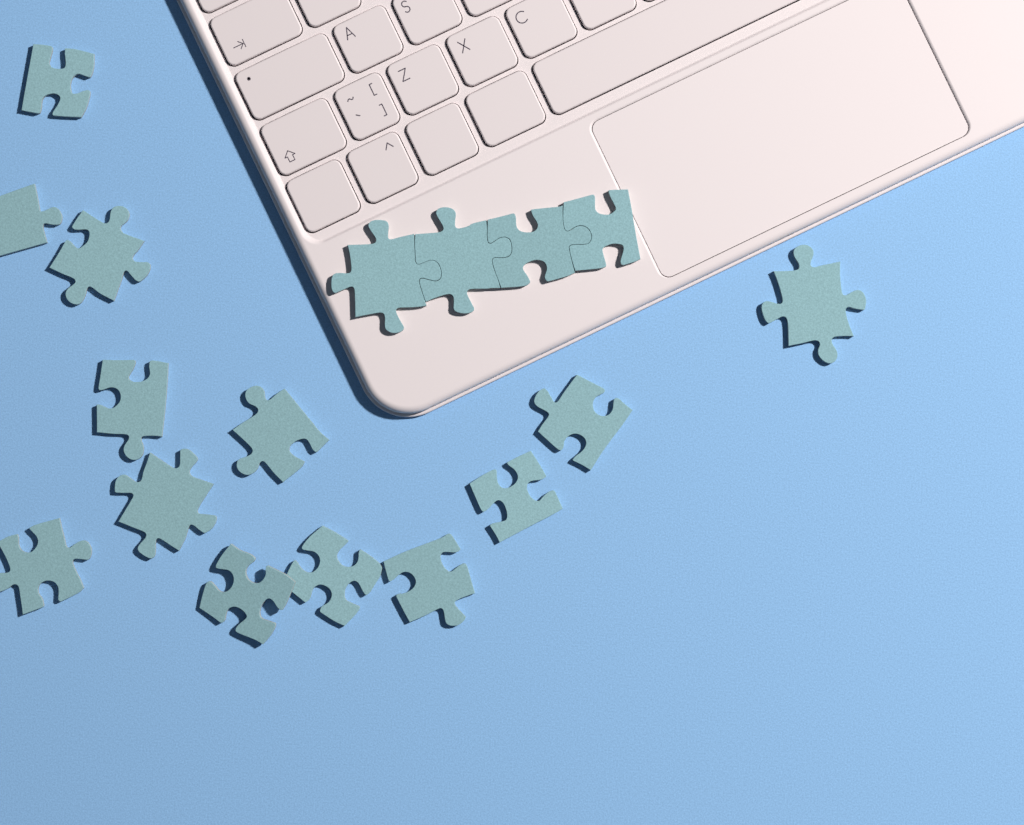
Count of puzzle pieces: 17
